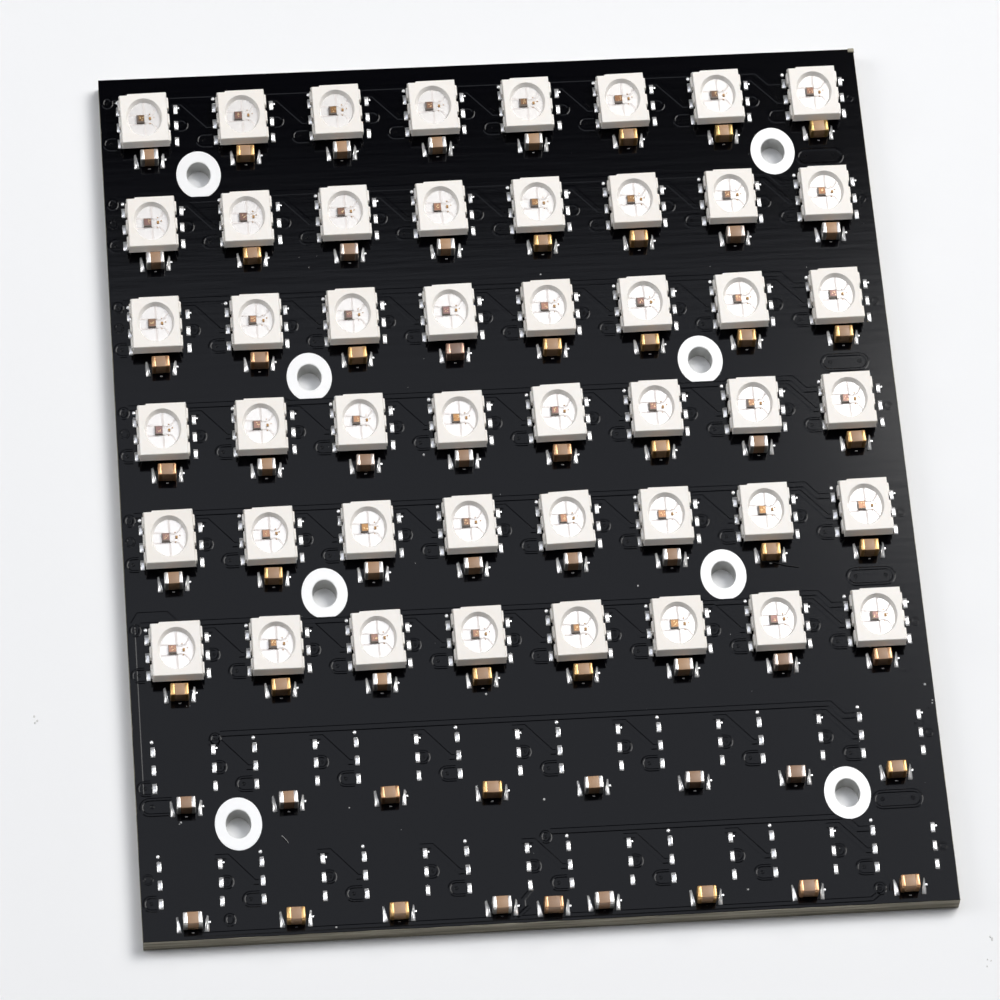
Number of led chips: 48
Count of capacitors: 65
